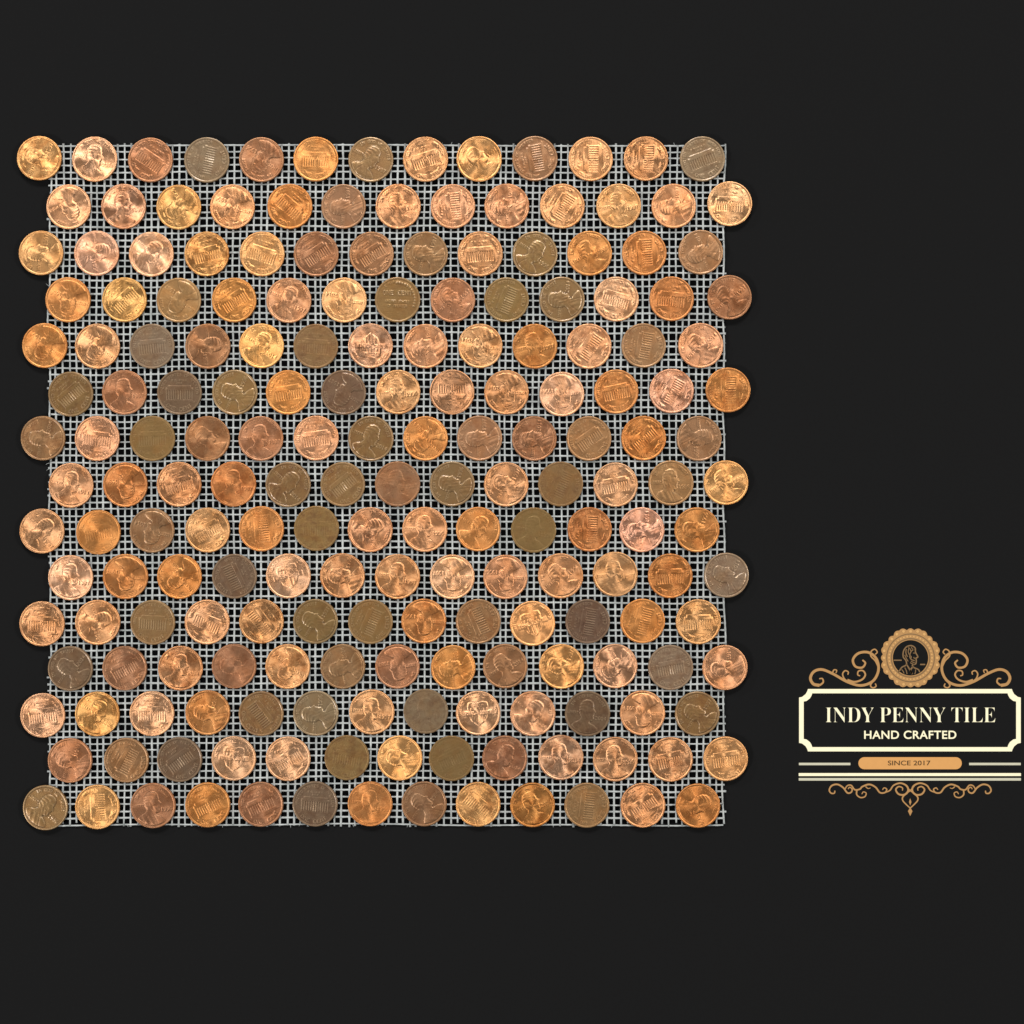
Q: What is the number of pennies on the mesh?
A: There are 195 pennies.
